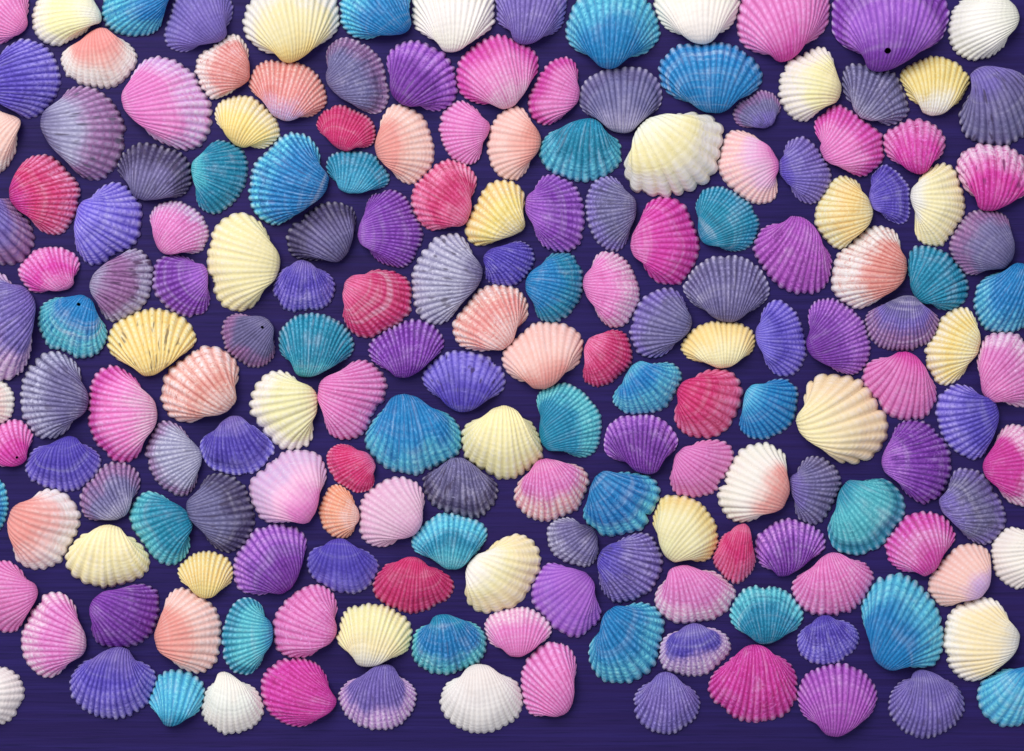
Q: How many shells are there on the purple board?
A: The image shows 180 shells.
